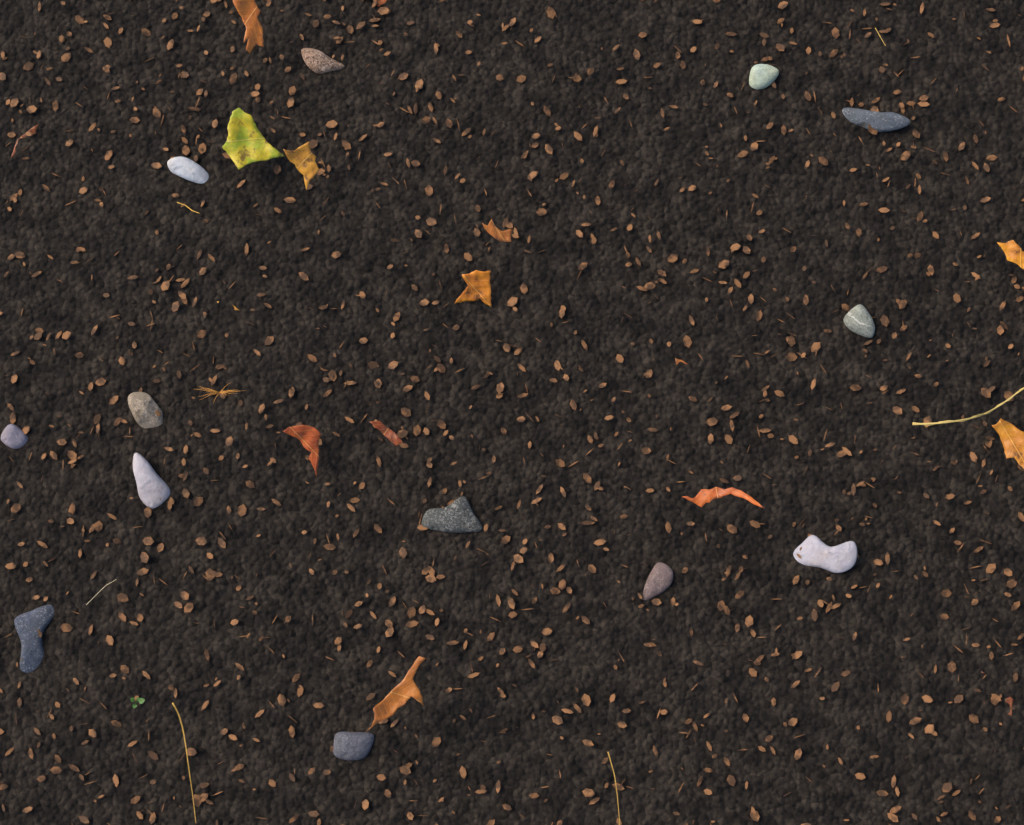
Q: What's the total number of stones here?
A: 13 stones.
